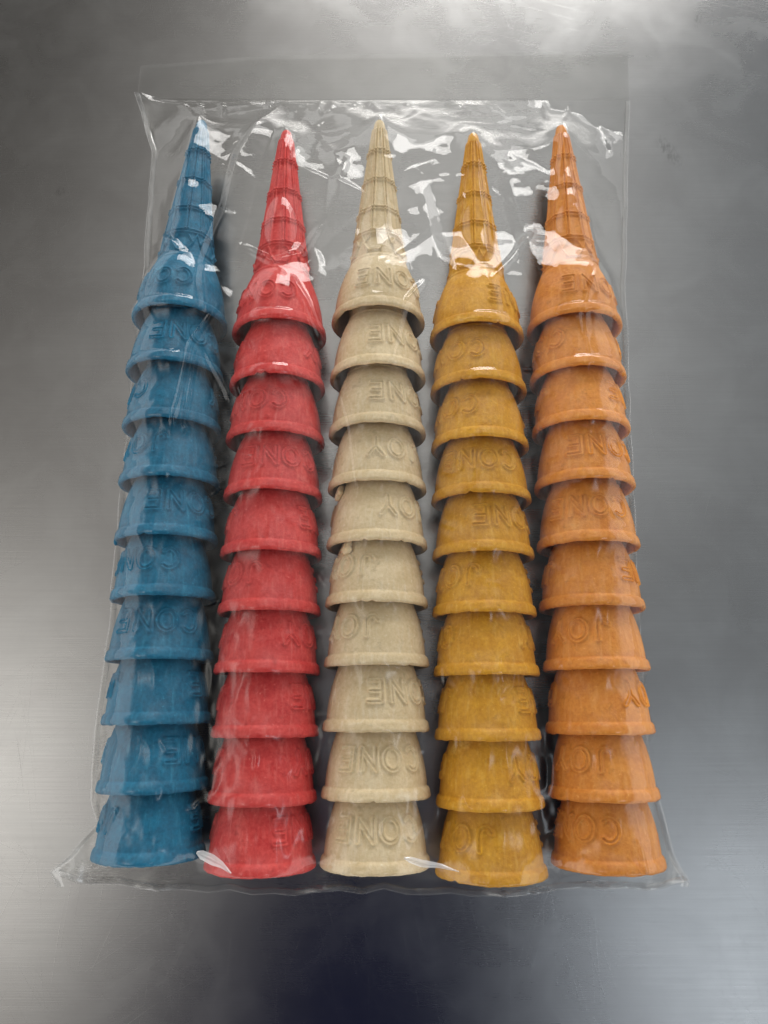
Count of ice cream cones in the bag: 50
